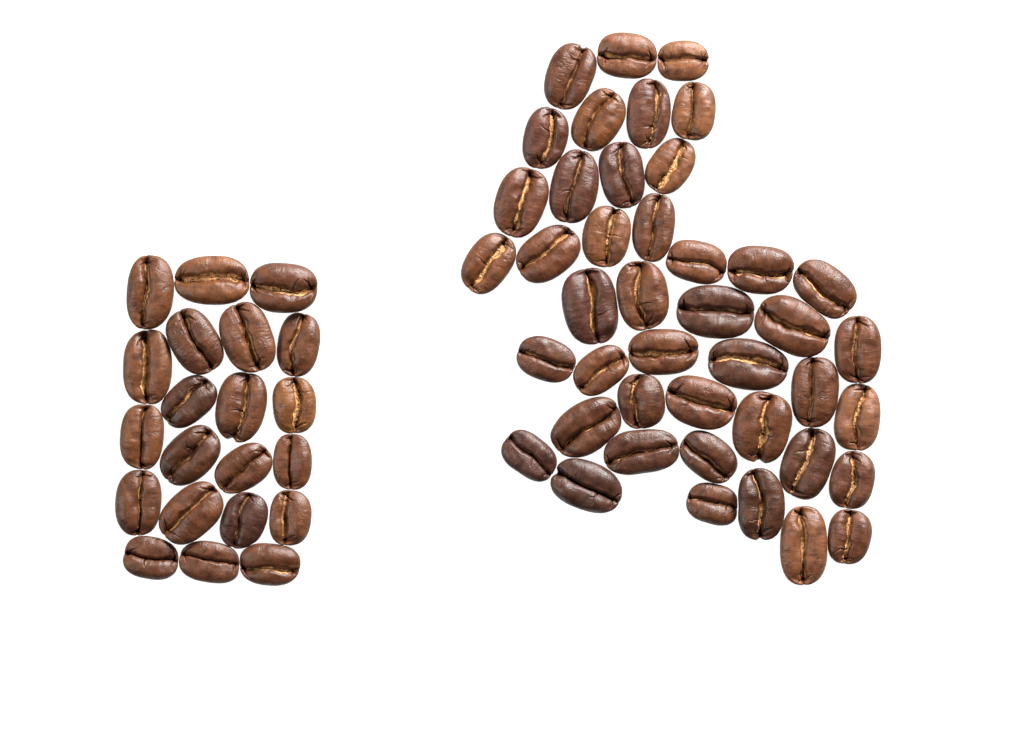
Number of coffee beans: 64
